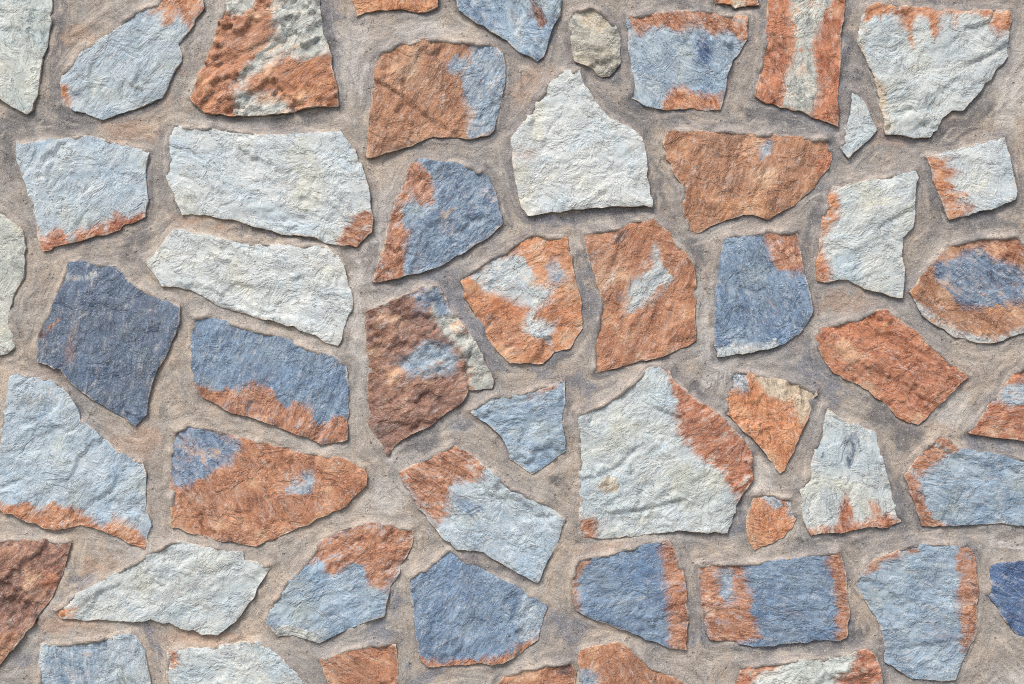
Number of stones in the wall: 53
